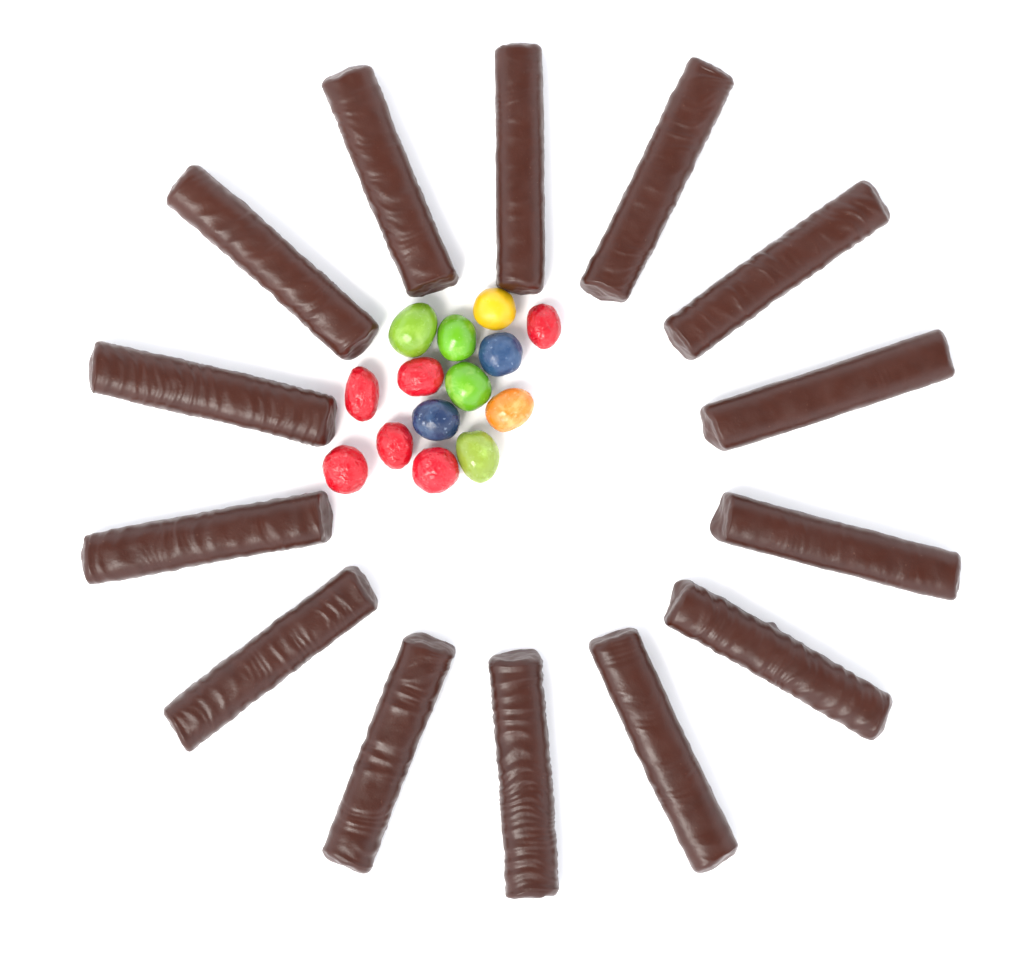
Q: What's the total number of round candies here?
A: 14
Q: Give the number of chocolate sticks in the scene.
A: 14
